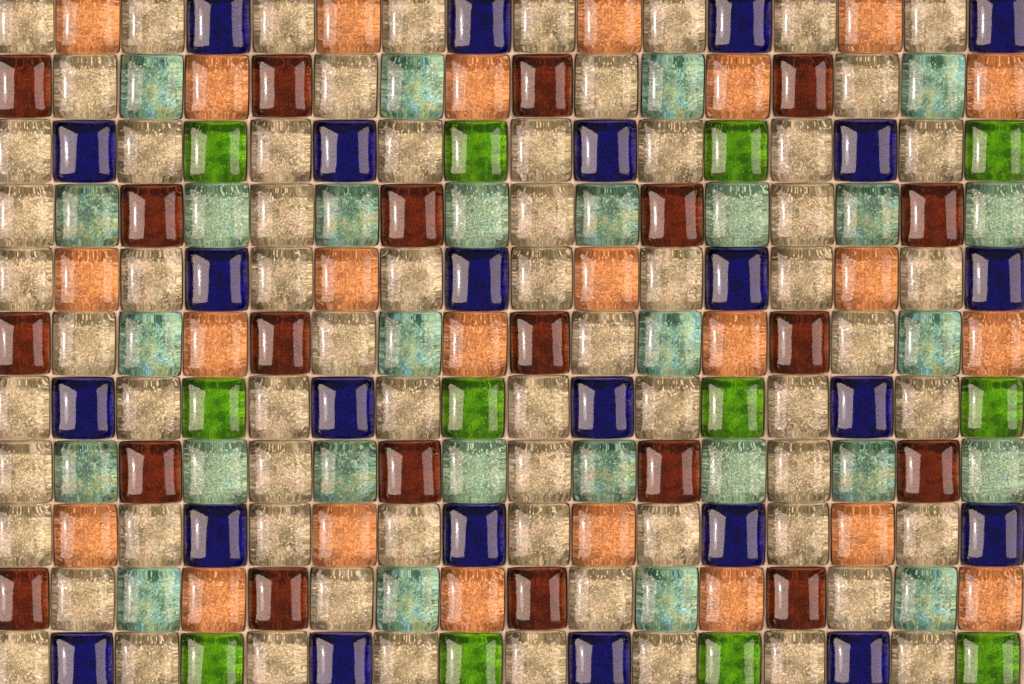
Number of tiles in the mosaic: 176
